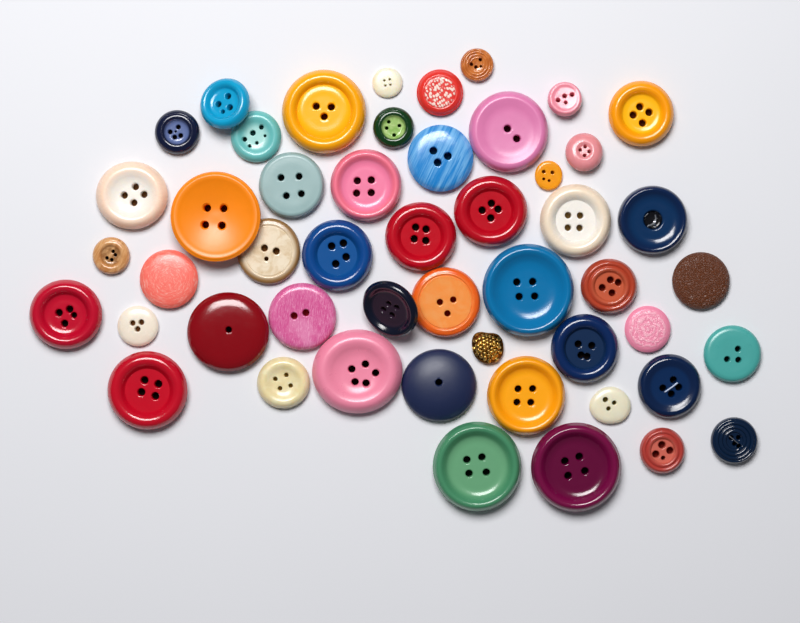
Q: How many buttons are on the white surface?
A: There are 50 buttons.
